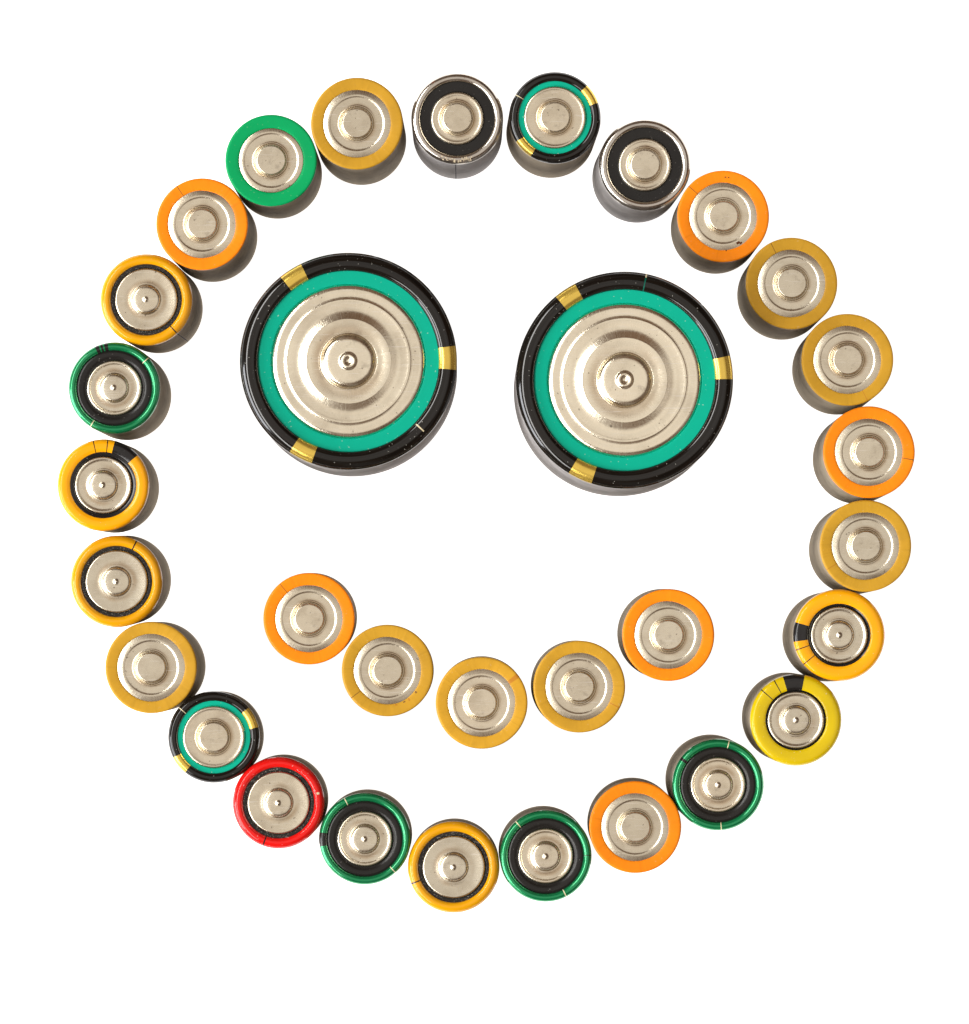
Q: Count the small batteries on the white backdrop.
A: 30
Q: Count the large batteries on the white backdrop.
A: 2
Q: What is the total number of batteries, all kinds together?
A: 32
